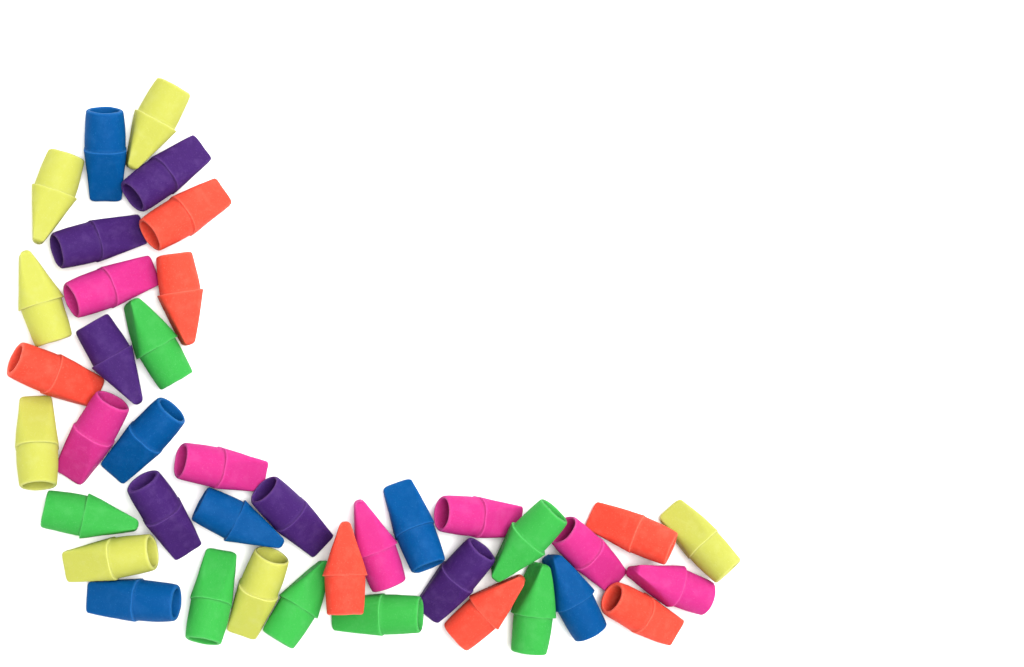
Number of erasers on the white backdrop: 40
